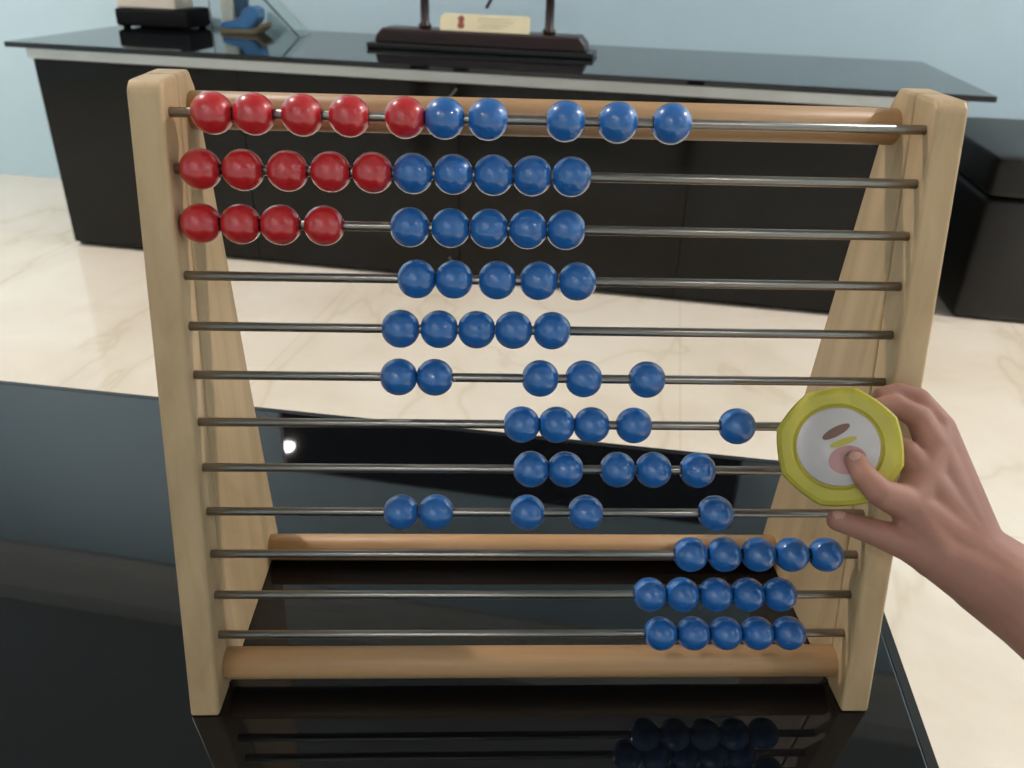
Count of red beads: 14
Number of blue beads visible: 60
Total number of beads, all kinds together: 74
